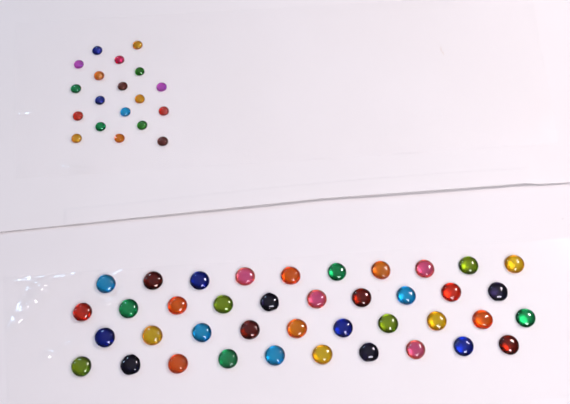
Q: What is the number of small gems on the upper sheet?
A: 19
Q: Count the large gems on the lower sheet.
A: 40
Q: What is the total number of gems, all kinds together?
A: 59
